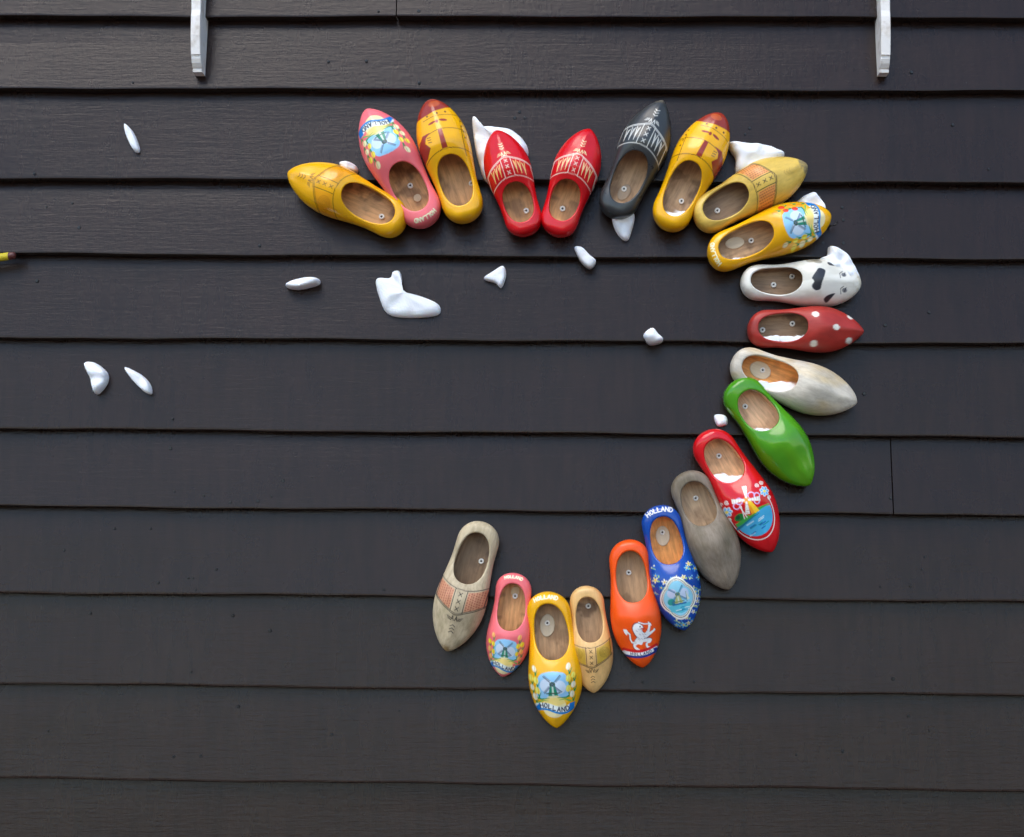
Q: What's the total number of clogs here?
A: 21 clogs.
